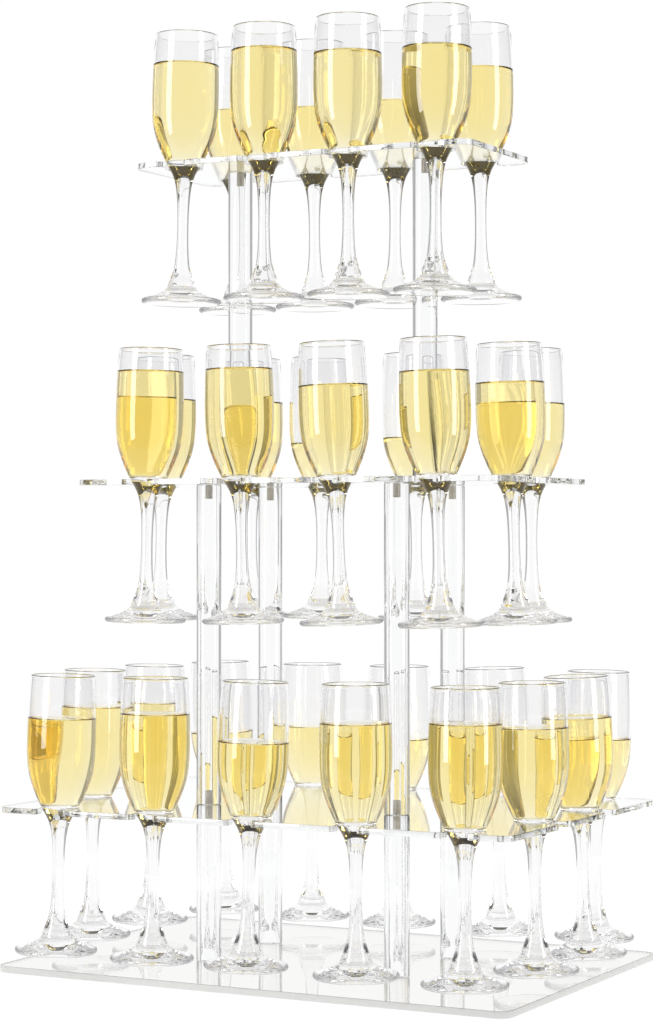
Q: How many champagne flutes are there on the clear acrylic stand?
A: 32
